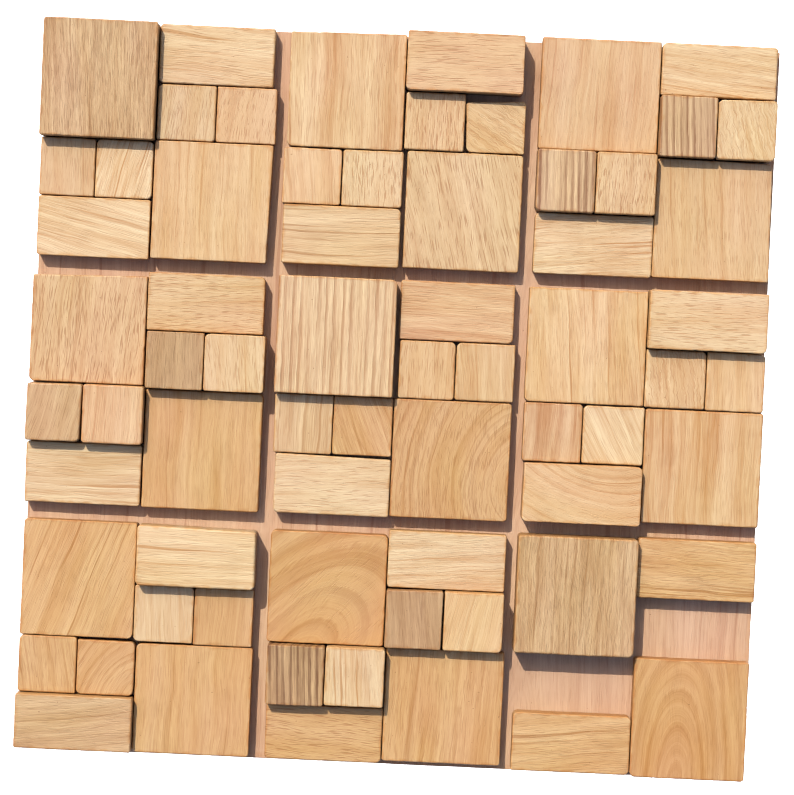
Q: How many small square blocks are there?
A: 32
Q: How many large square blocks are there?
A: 18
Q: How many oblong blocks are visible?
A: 18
